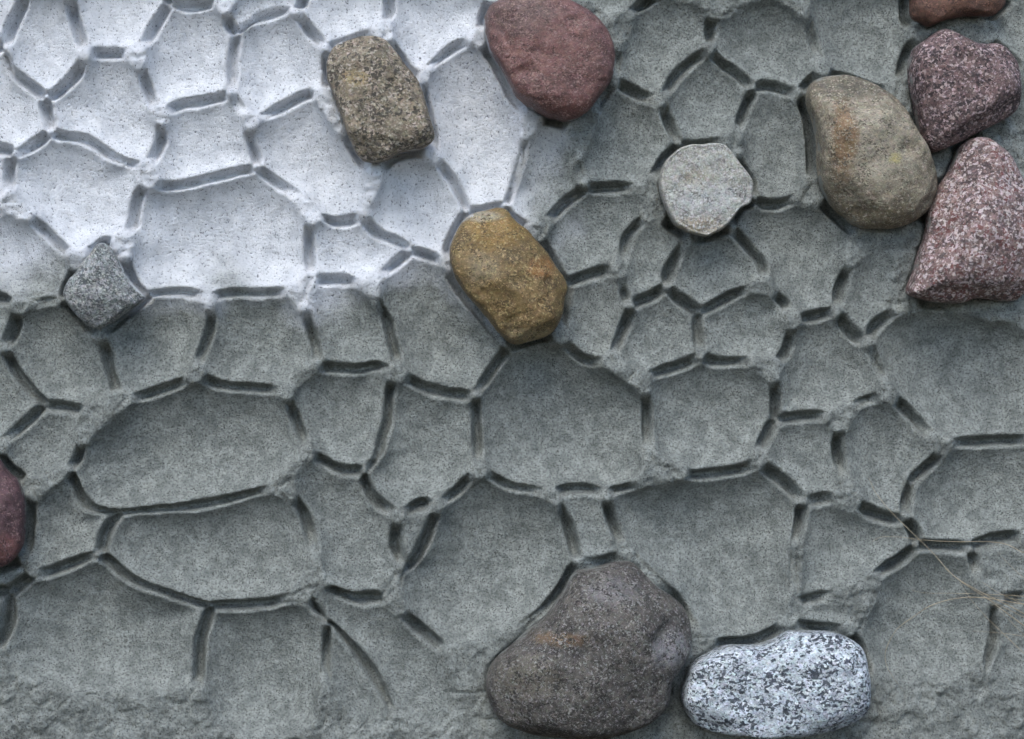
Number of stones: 12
